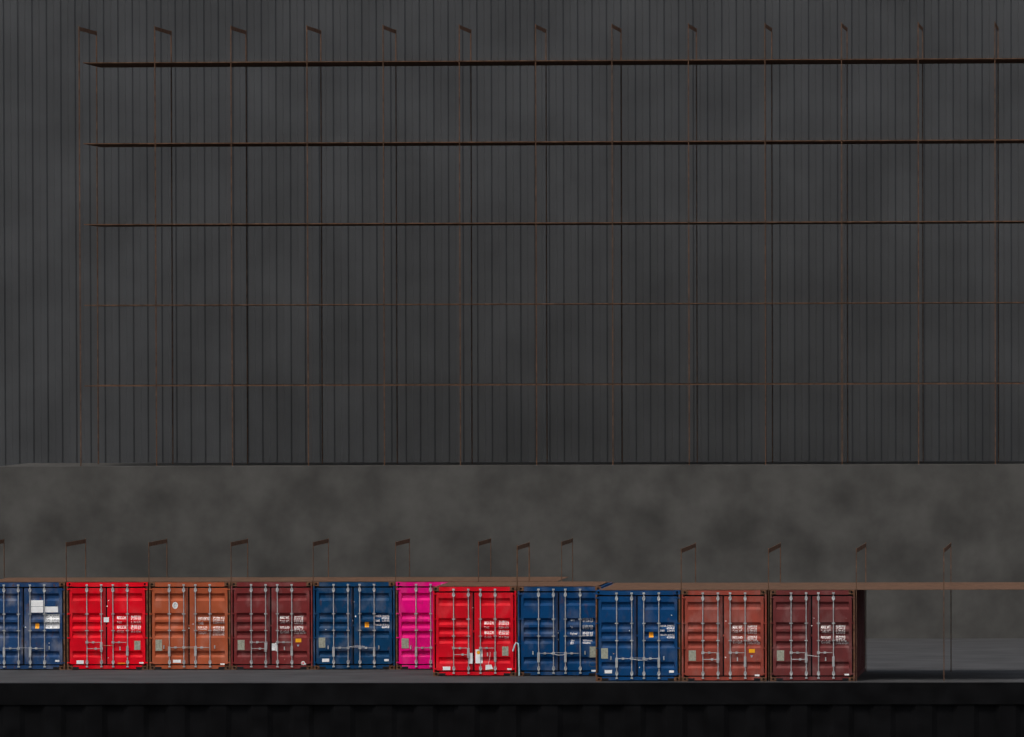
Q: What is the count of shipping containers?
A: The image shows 11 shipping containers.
